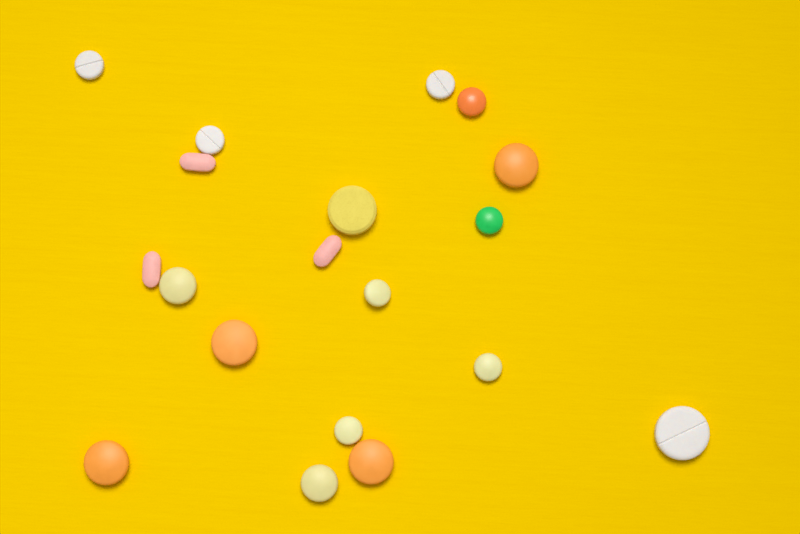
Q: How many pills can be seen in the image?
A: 19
